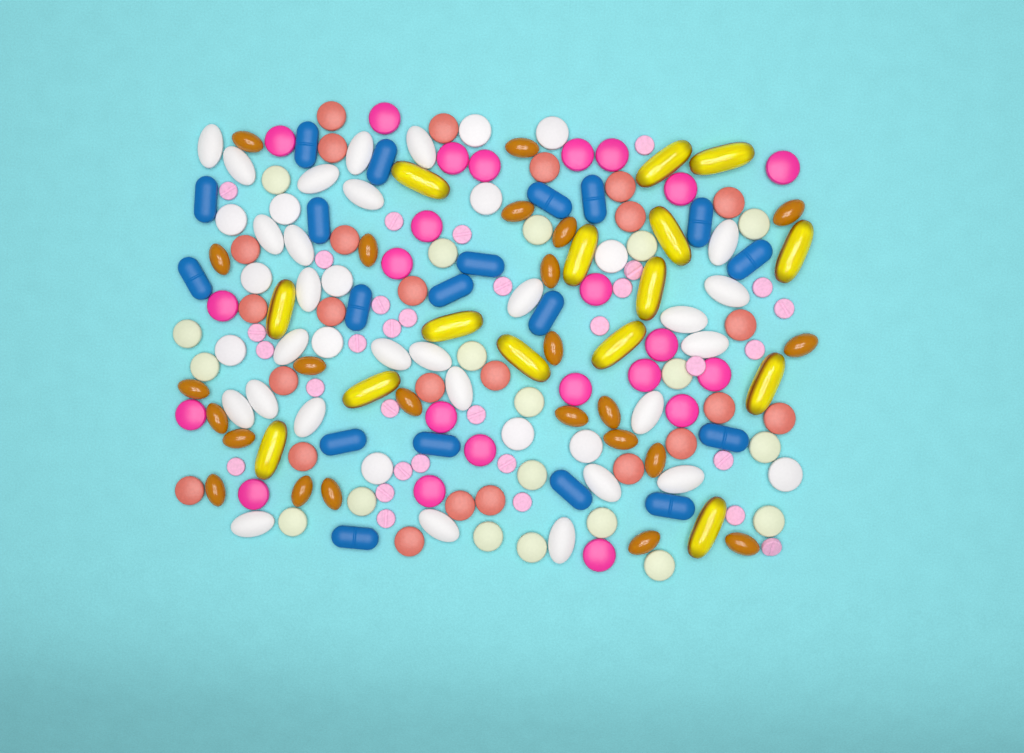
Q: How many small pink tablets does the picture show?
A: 32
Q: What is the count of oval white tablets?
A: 27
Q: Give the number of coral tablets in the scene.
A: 25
